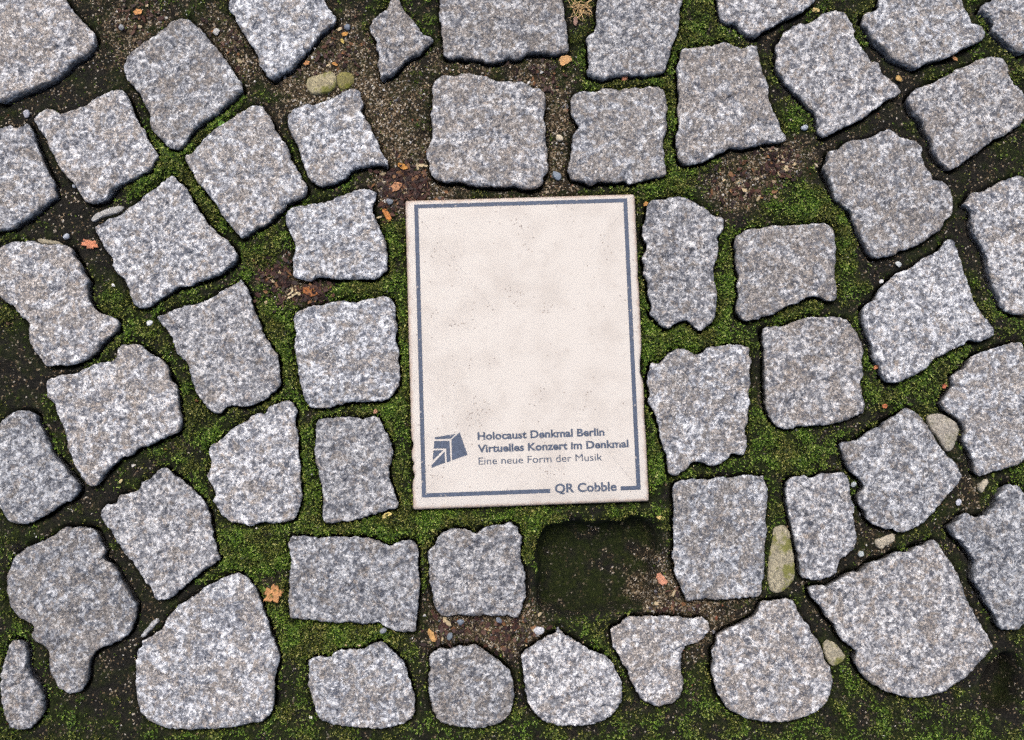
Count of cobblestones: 51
